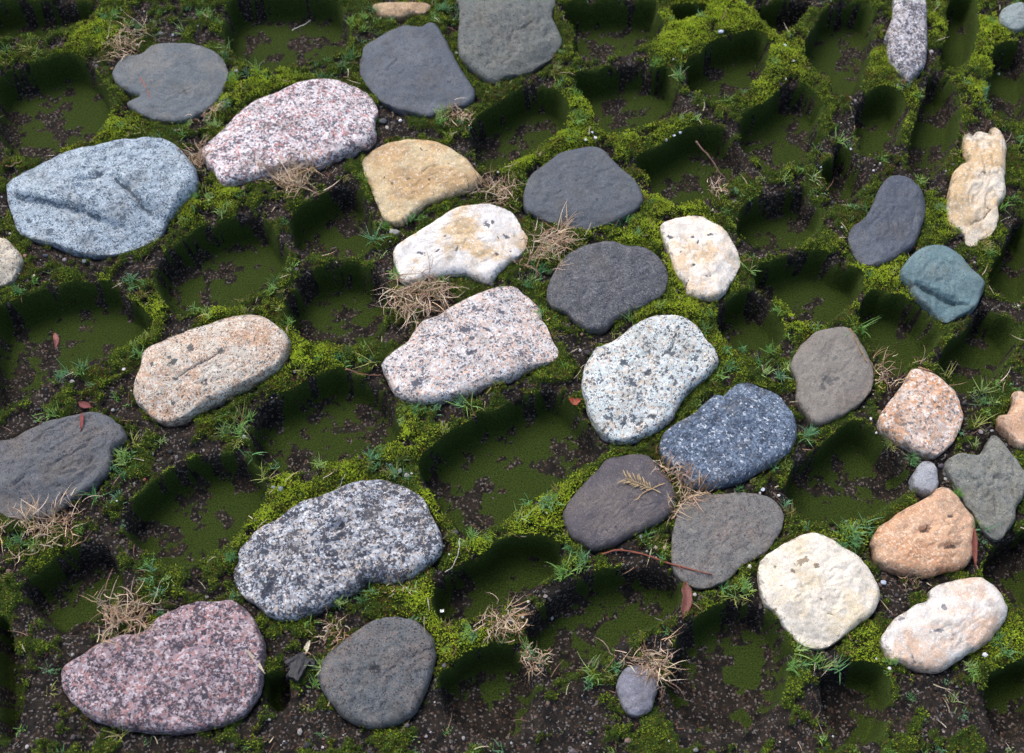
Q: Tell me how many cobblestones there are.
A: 36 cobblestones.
